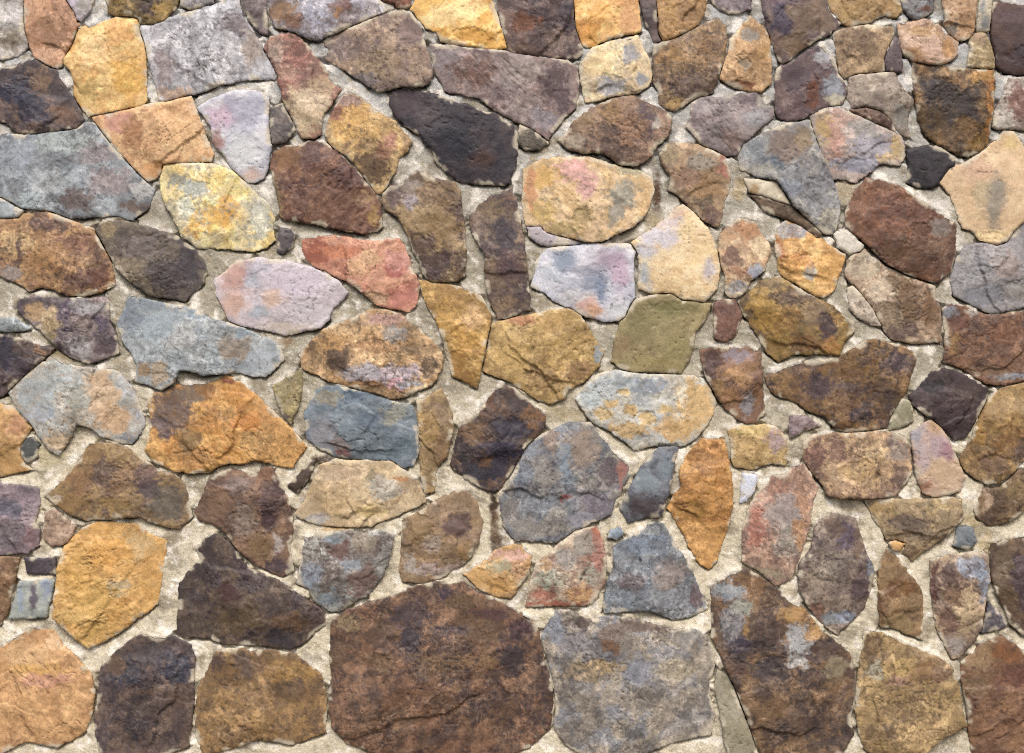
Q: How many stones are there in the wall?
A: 144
